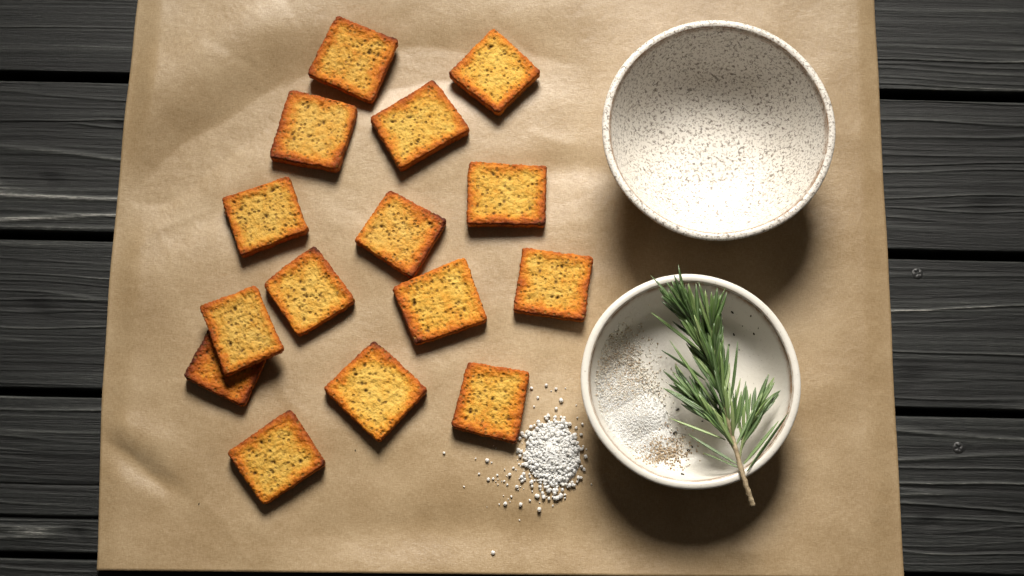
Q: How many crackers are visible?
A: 15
